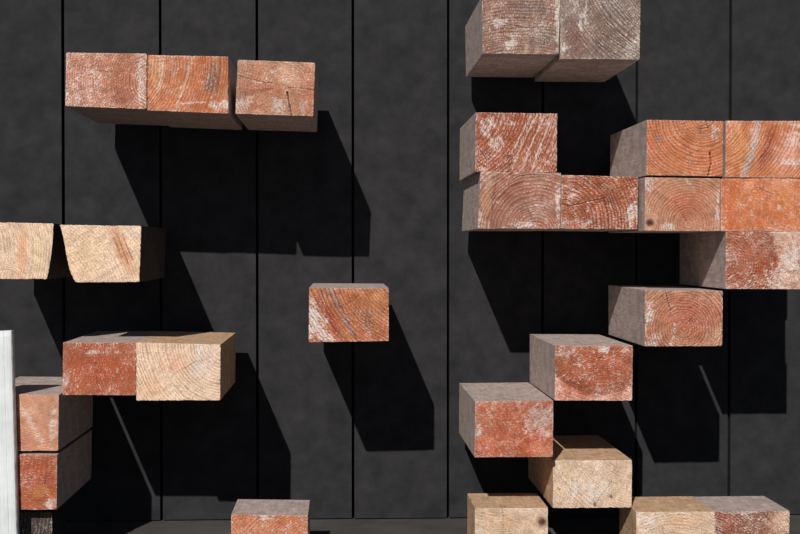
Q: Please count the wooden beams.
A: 29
